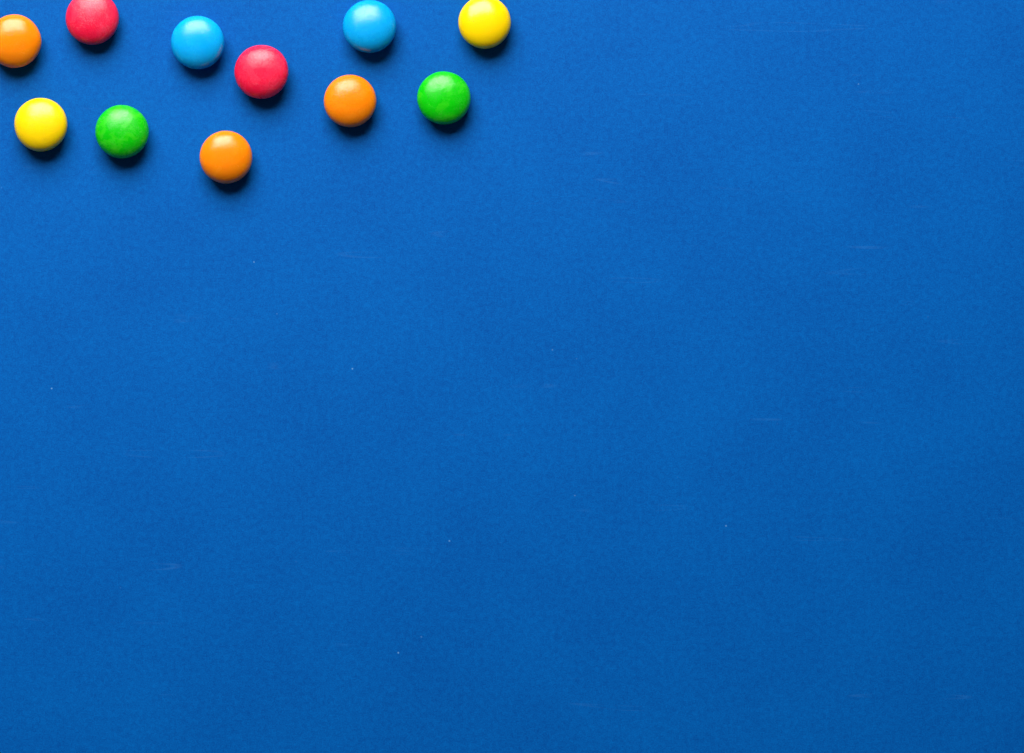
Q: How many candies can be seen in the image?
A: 11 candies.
